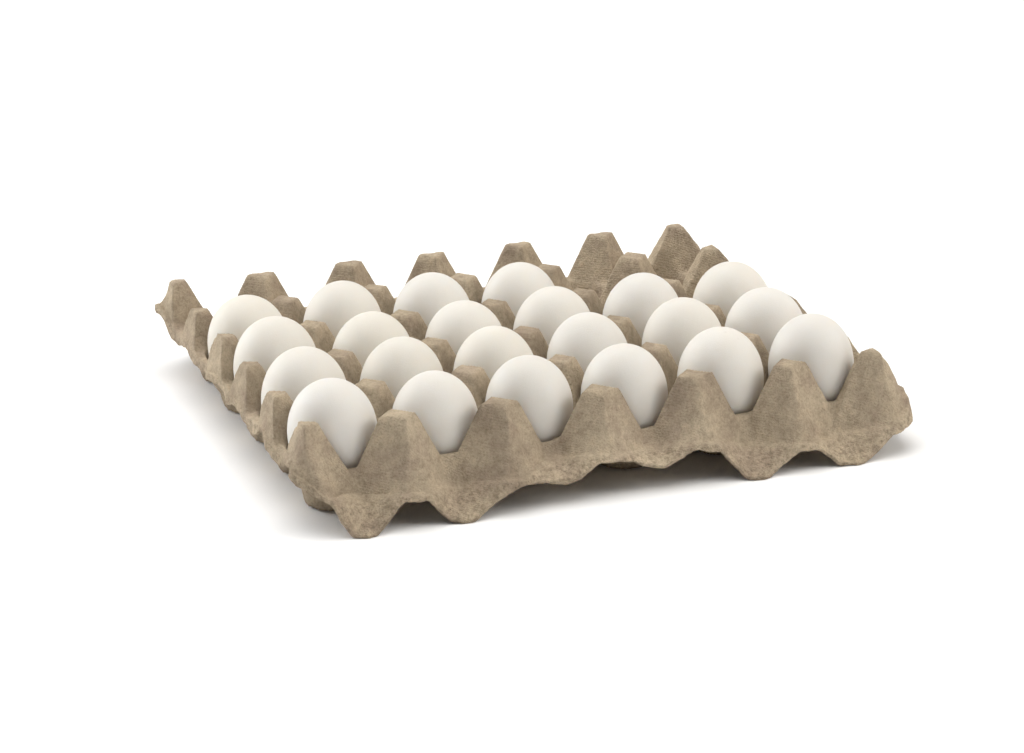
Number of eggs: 22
